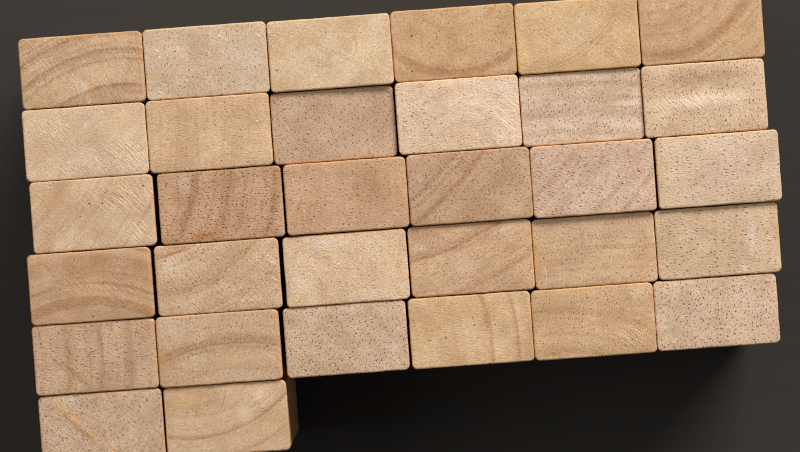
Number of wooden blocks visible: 32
